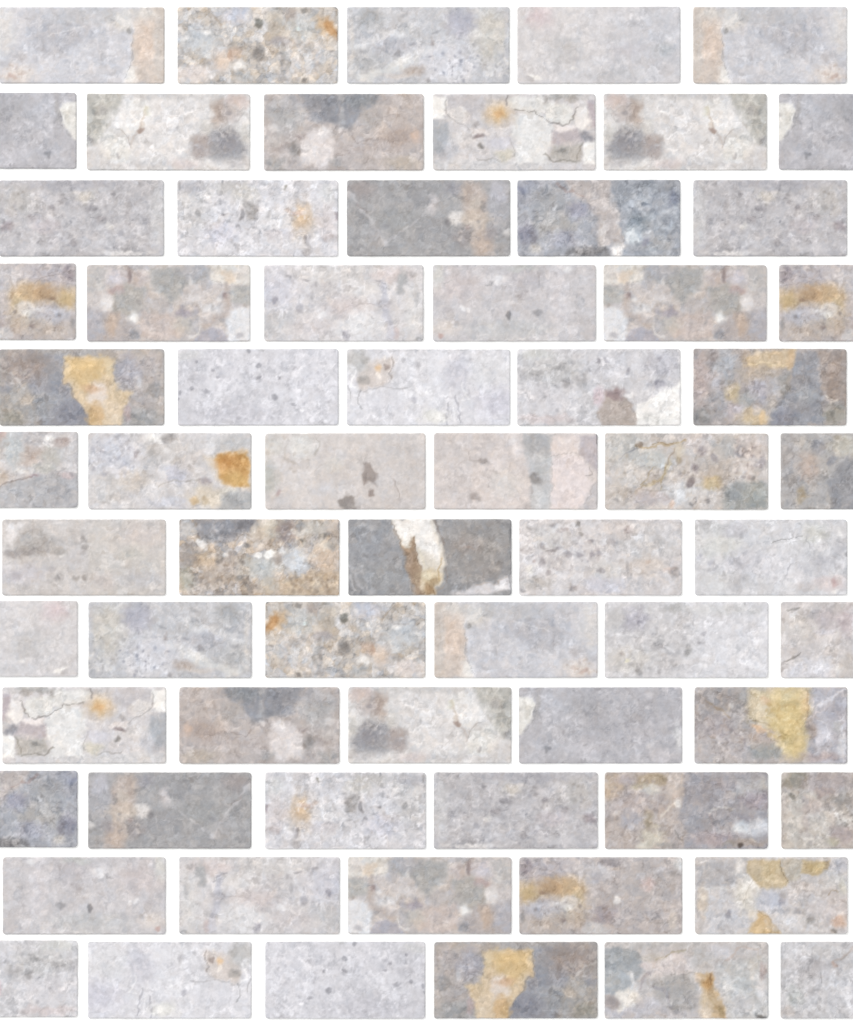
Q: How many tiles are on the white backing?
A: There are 66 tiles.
